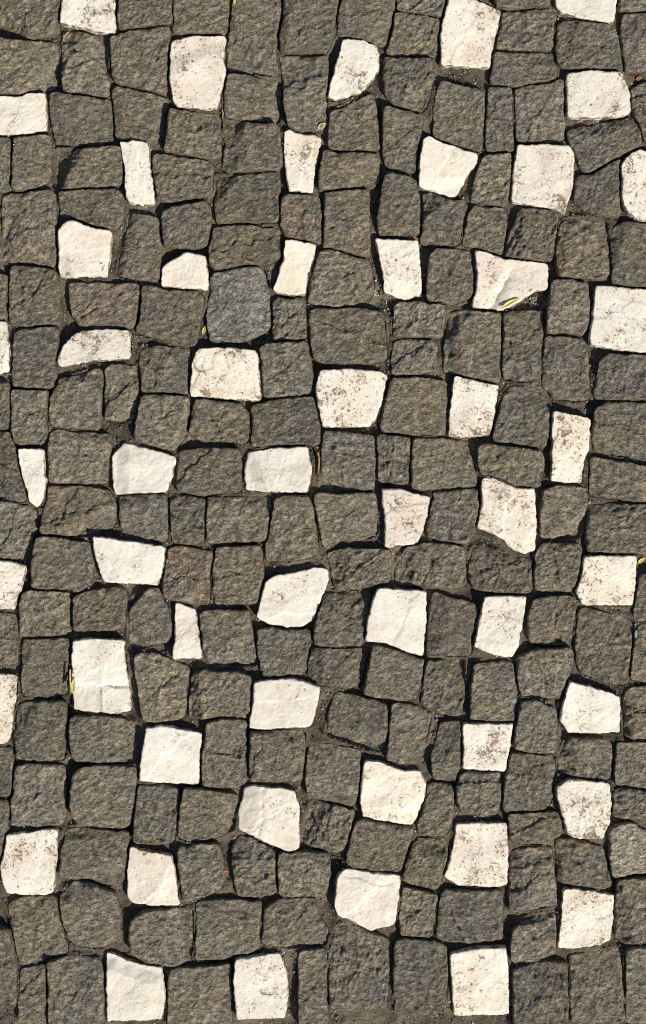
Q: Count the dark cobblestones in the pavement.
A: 178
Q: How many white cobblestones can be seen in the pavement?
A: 53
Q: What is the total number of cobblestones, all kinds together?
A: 231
